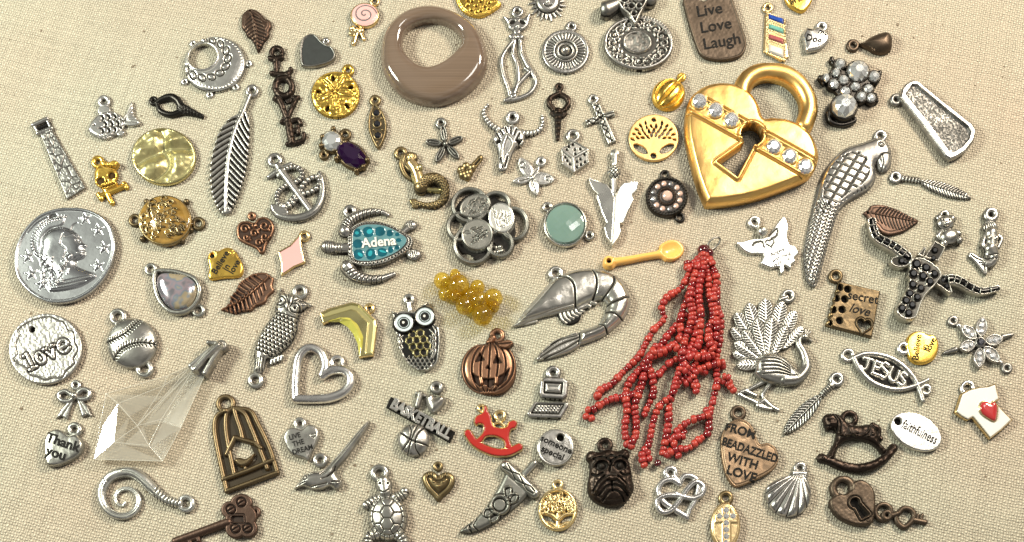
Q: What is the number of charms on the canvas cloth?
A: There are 100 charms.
